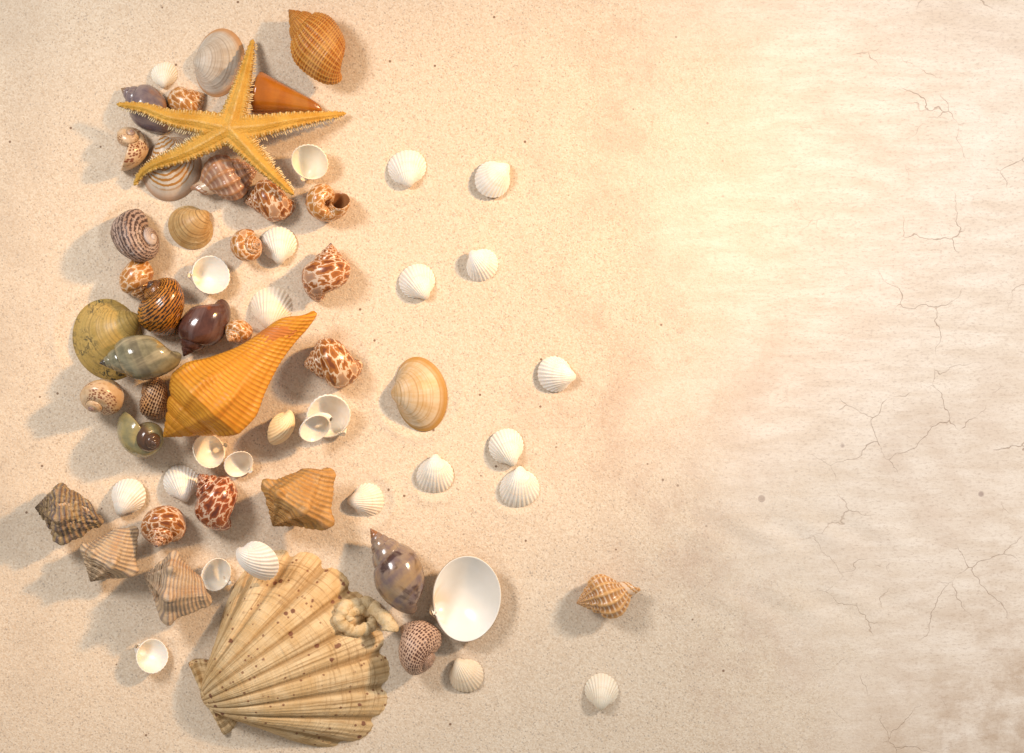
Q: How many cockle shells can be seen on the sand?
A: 26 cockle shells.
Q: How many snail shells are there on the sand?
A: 30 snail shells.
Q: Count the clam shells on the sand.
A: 6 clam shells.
